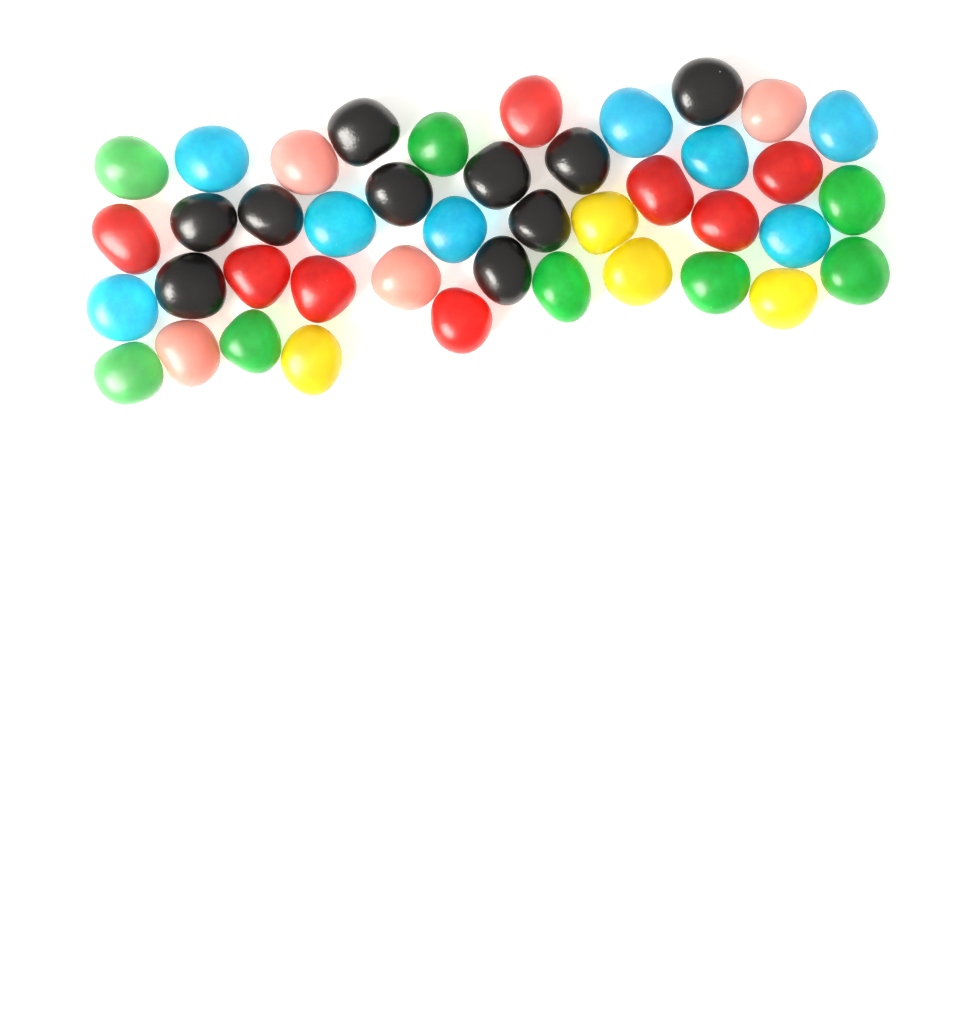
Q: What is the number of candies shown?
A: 42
